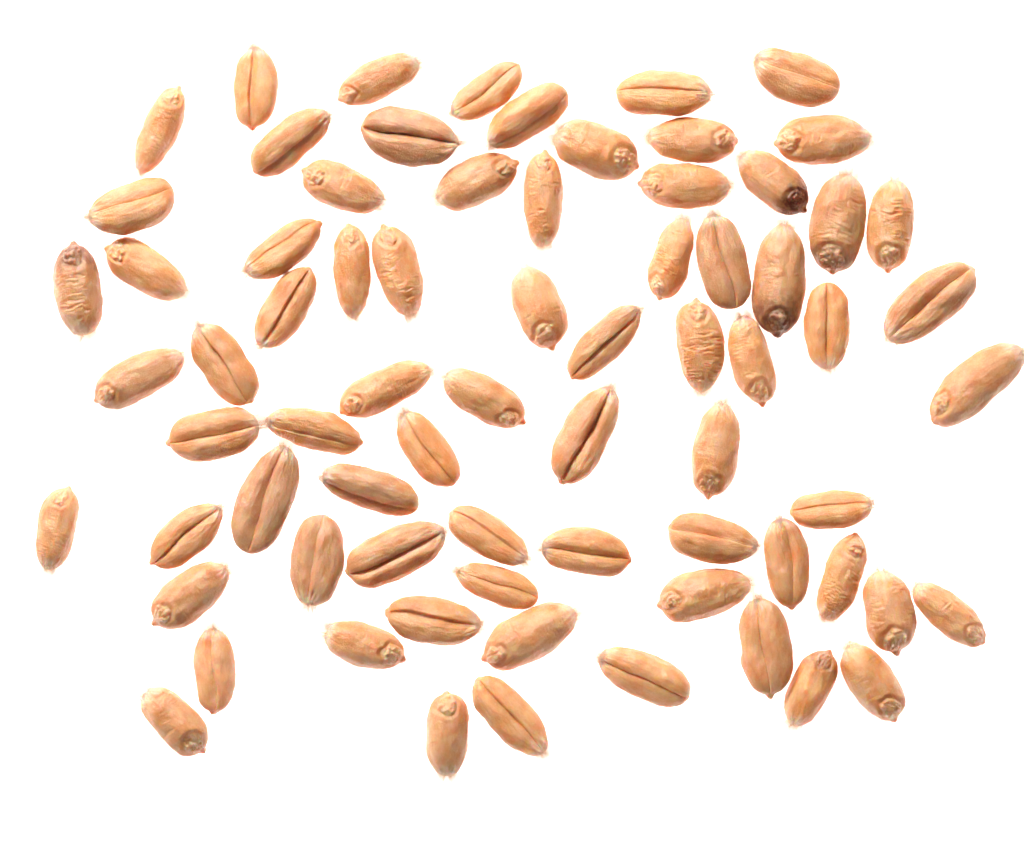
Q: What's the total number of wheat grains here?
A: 73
